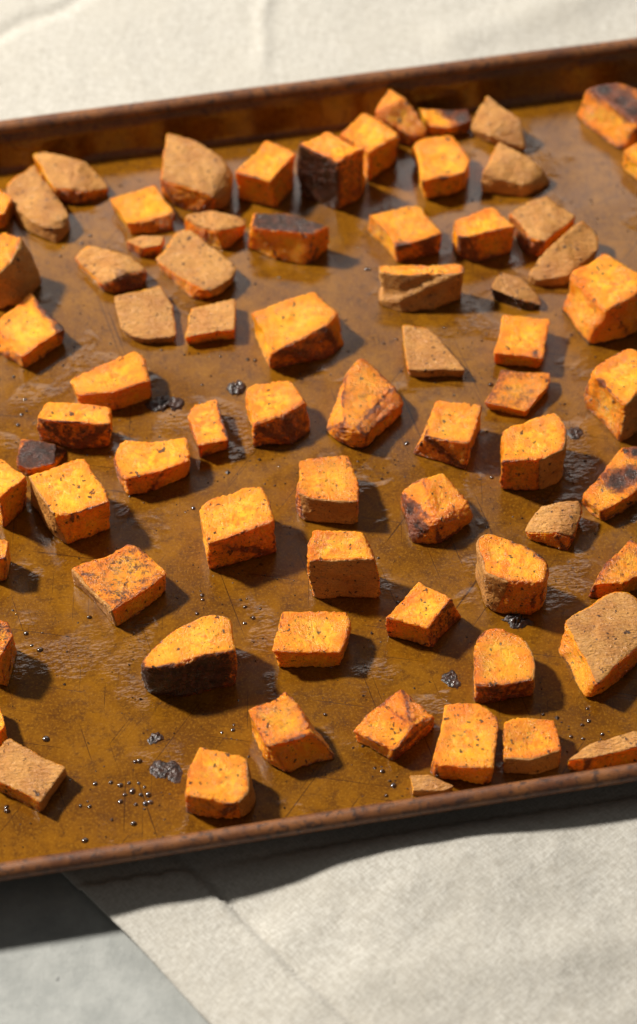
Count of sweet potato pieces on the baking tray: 72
